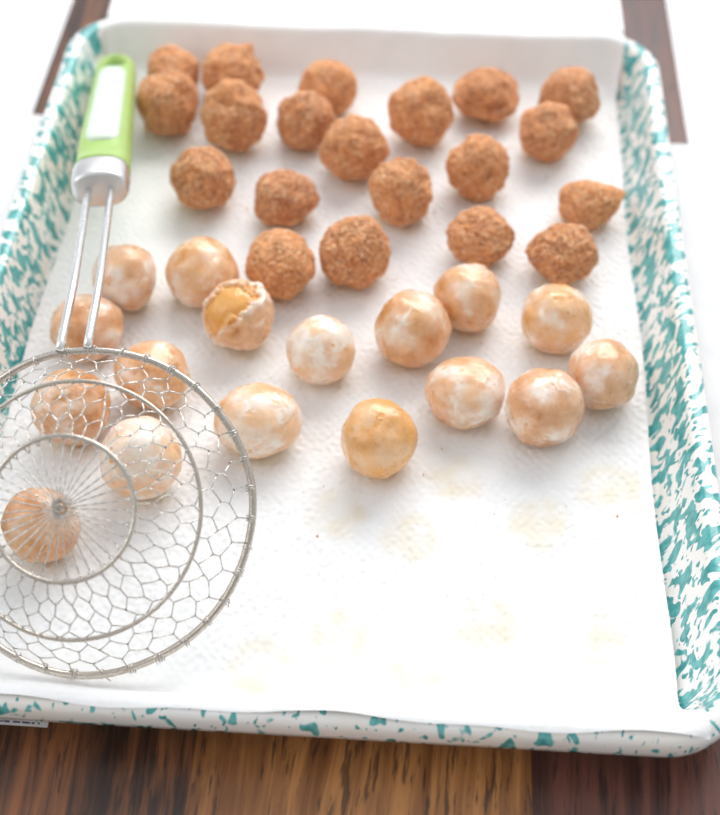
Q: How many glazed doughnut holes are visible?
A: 17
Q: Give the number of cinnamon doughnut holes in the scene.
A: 20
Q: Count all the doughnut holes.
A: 37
